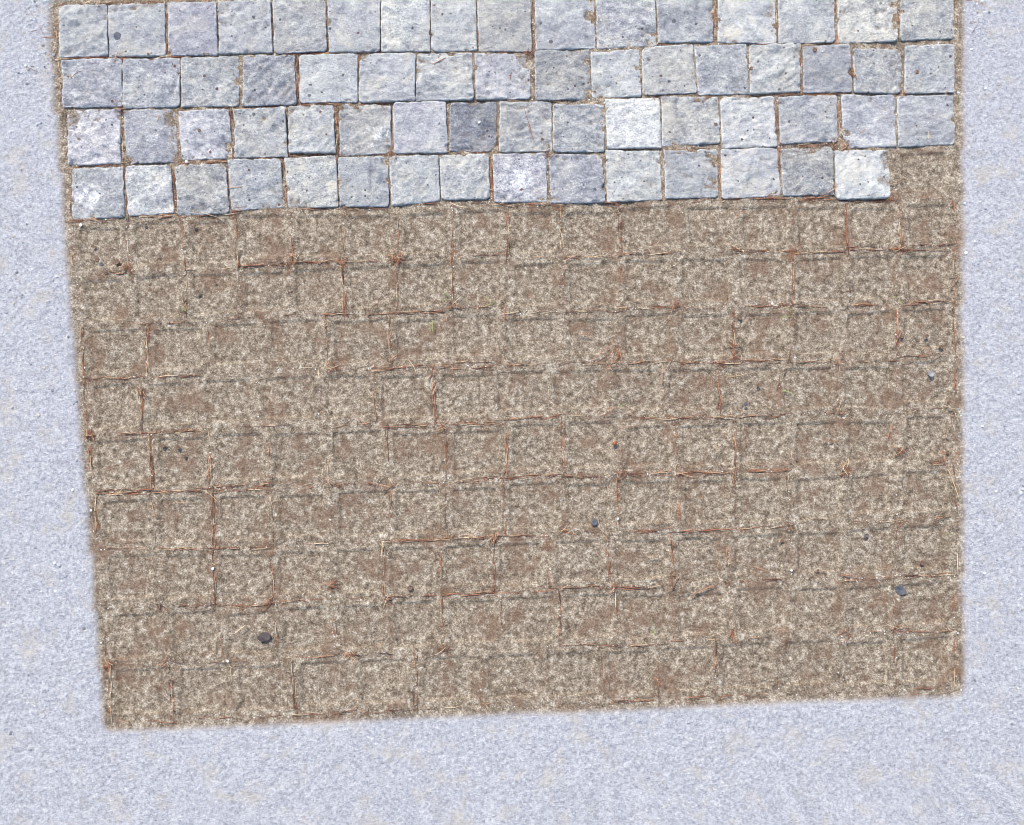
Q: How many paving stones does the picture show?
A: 63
